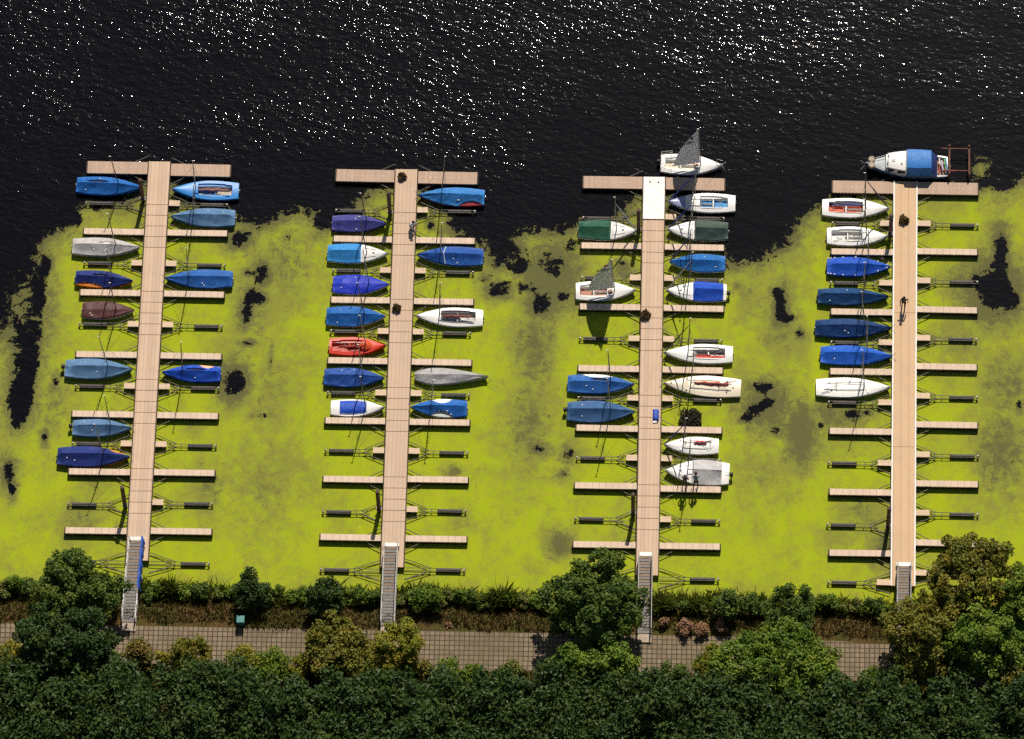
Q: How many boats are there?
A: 44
